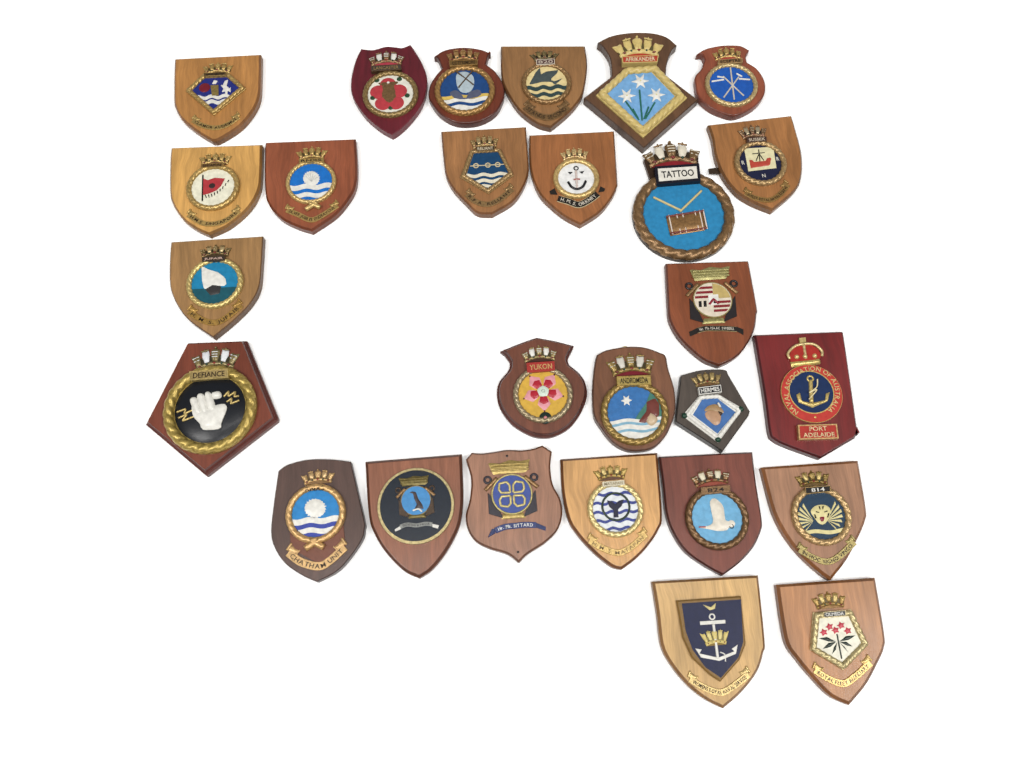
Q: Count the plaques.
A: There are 27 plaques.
